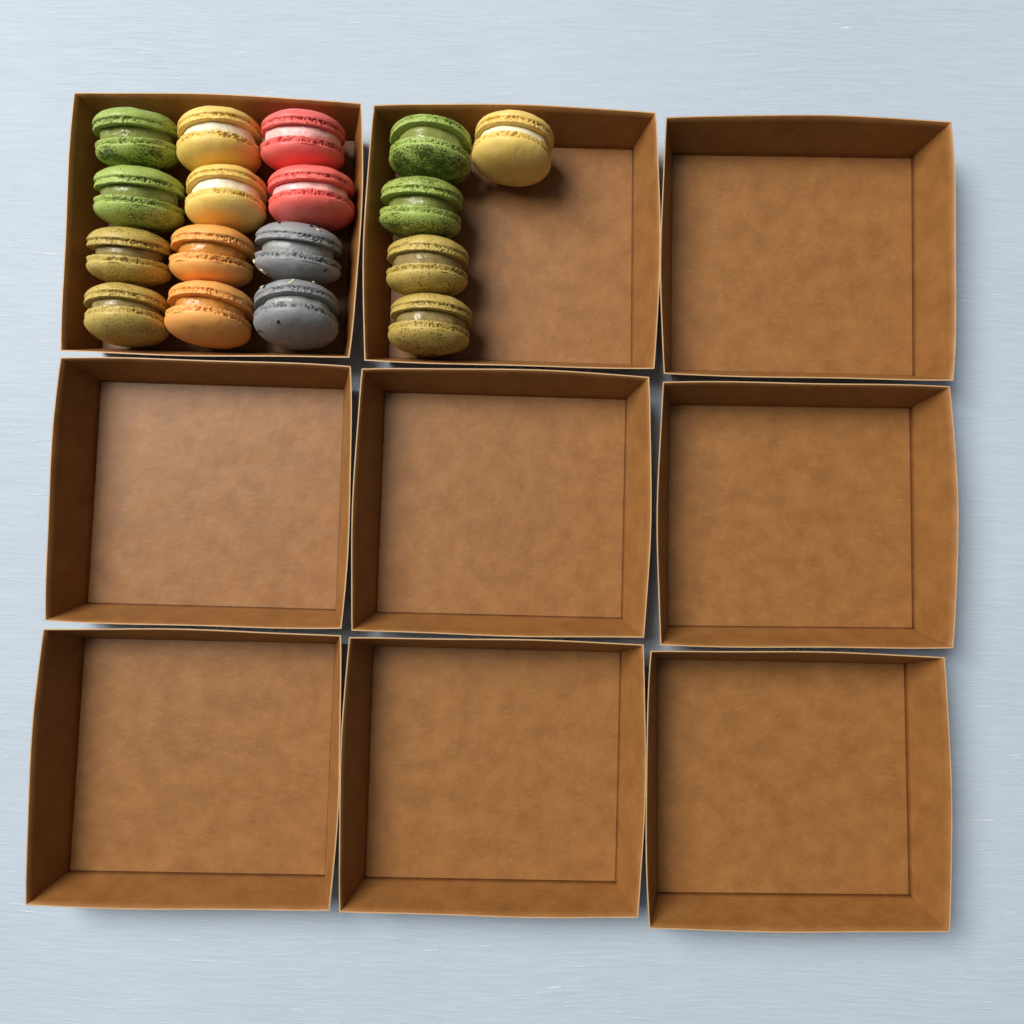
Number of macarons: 17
